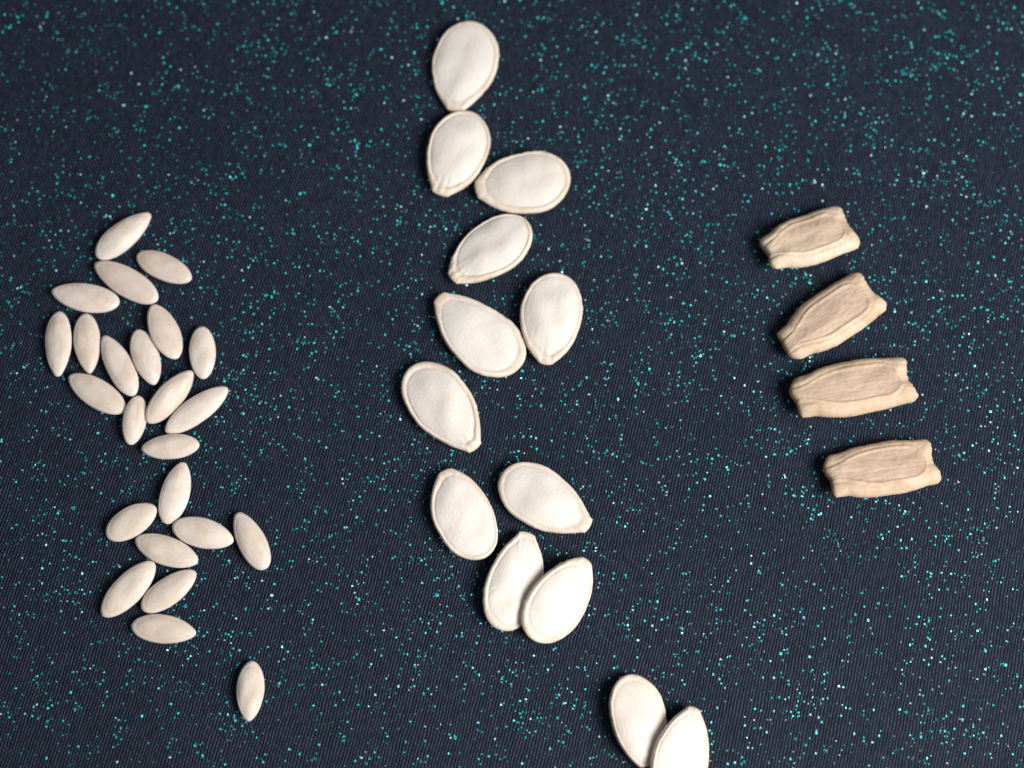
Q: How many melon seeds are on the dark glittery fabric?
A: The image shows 24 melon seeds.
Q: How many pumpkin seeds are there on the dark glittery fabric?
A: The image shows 13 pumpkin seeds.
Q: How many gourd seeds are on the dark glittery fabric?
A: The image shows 4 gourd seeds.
